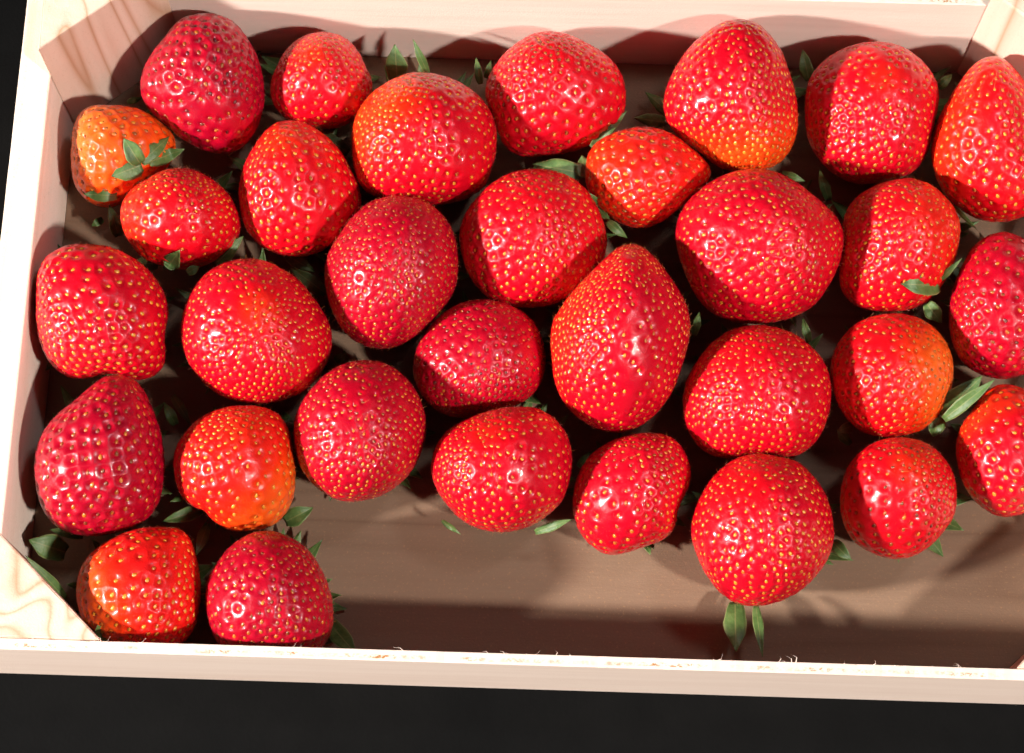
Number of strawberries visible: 32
